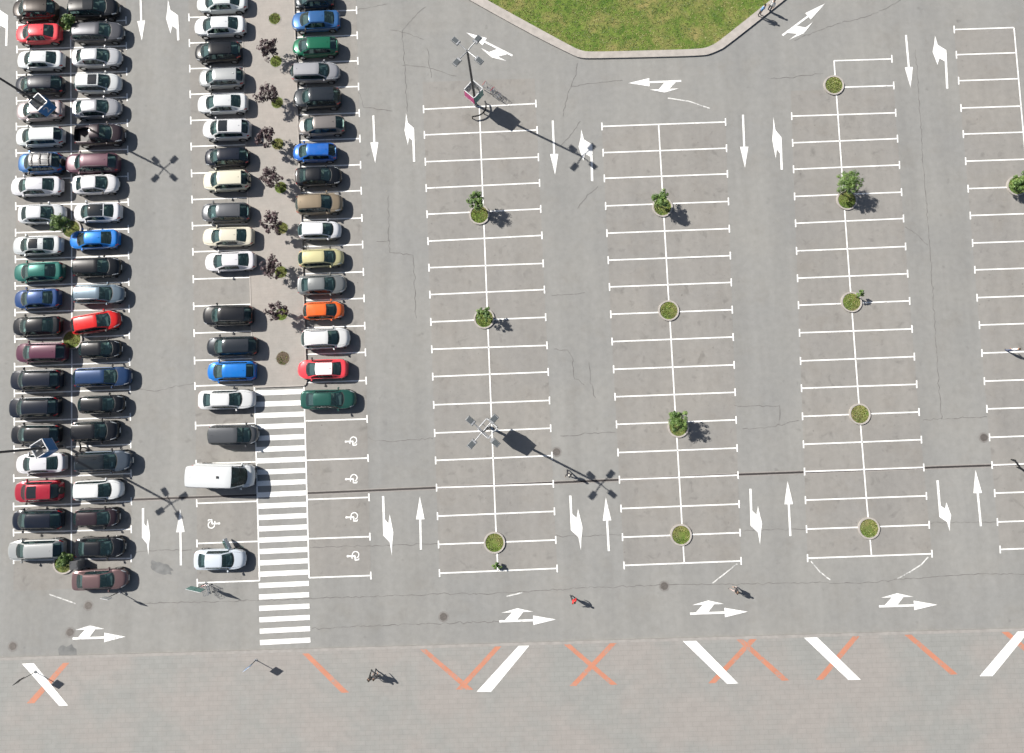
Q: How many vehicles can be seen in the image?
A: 77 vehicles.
